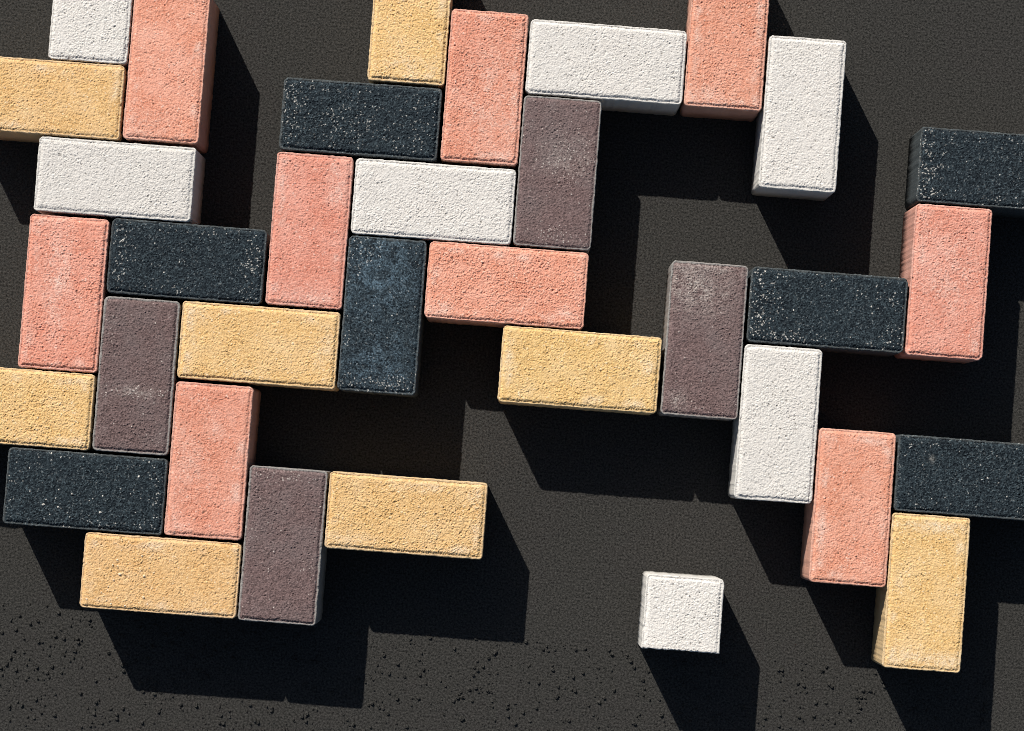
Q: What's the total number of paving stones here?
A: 35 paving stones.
